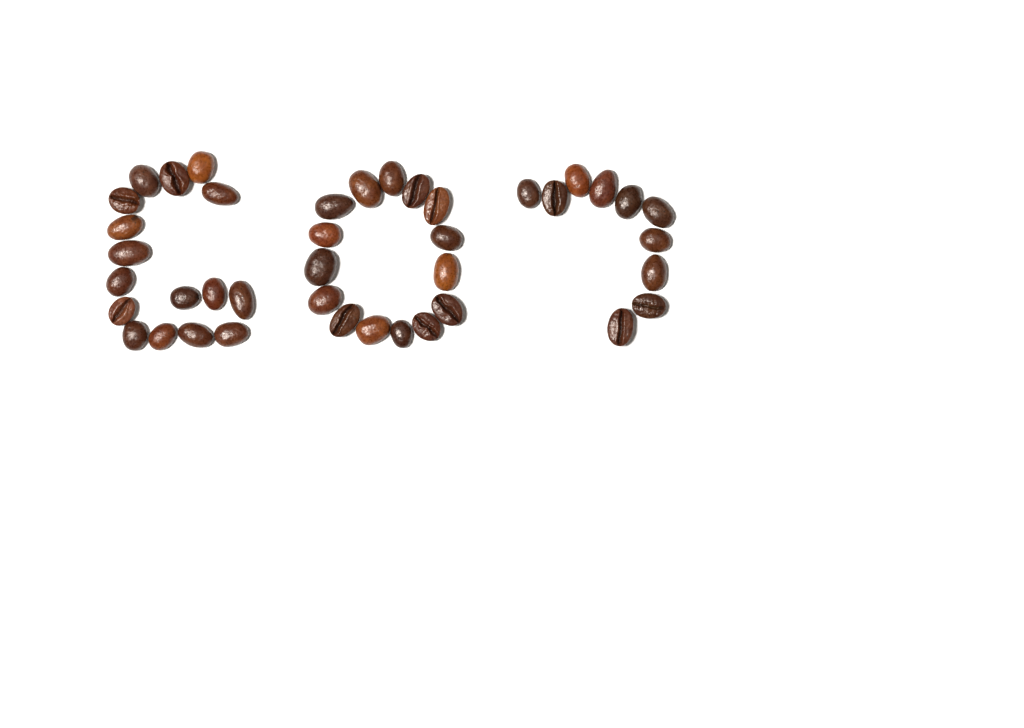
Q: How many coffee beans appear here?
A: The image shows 41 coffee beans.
